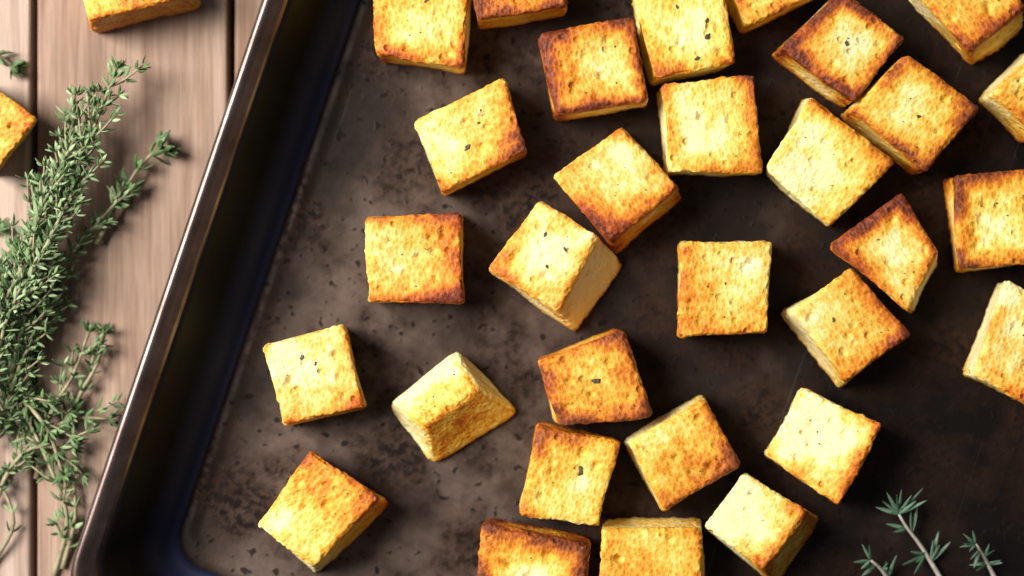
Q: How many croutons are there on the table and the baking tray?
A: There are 32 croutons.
